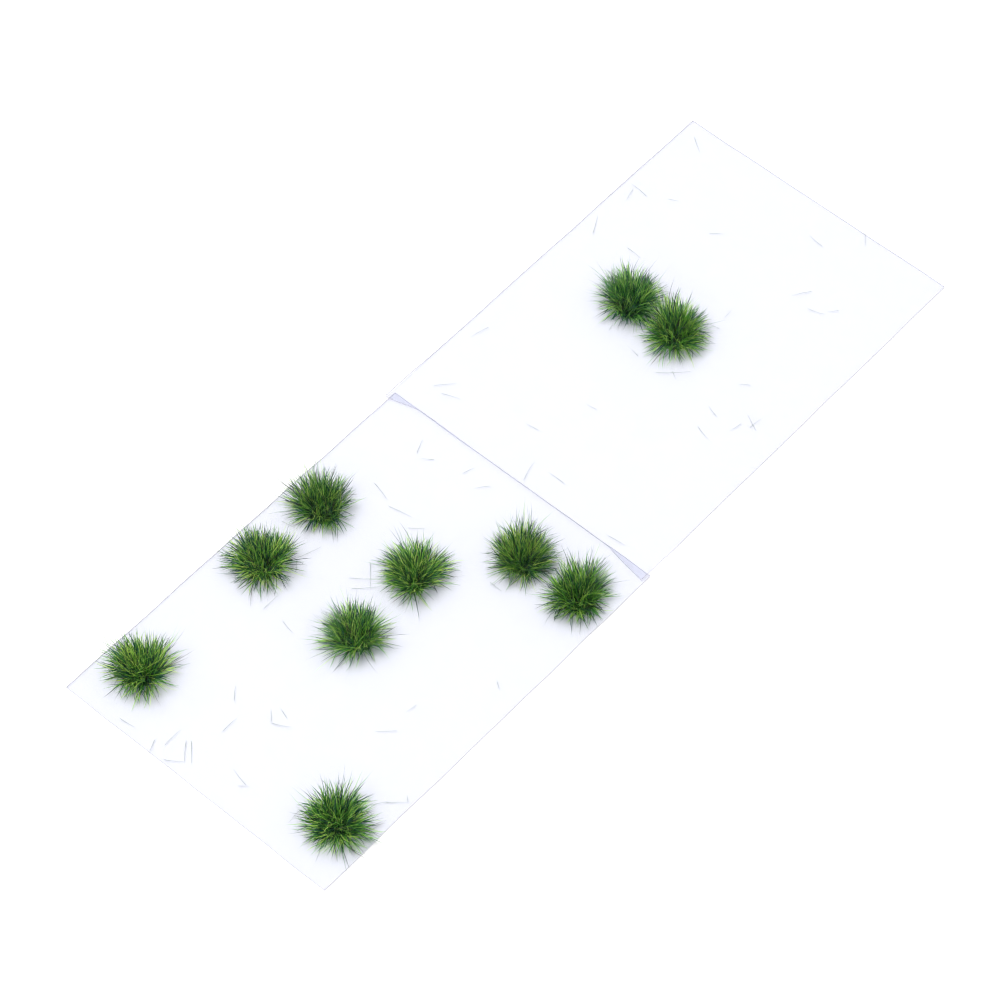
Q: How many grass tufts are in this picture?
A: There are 10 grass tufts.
